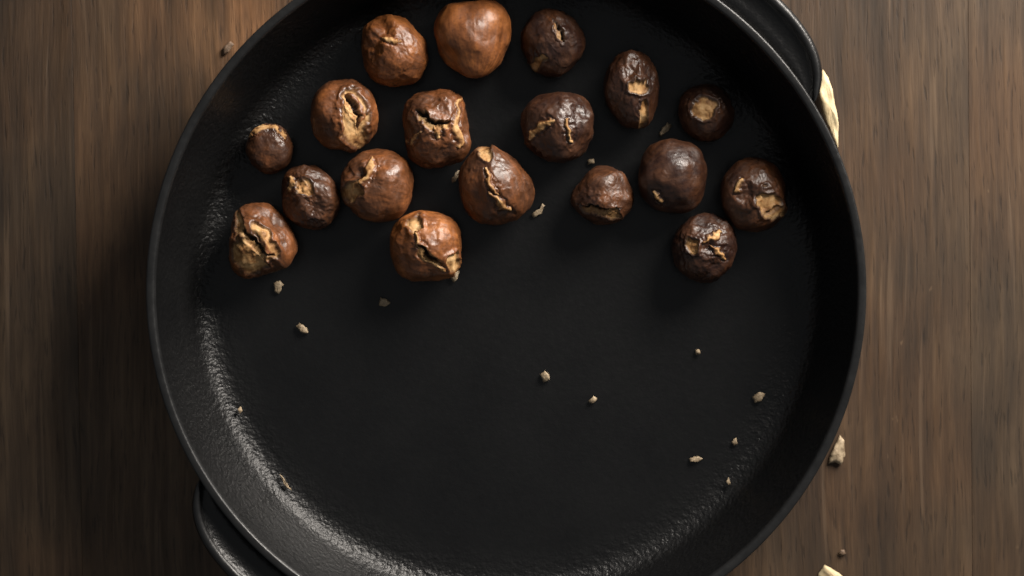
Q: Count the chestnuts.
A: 18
